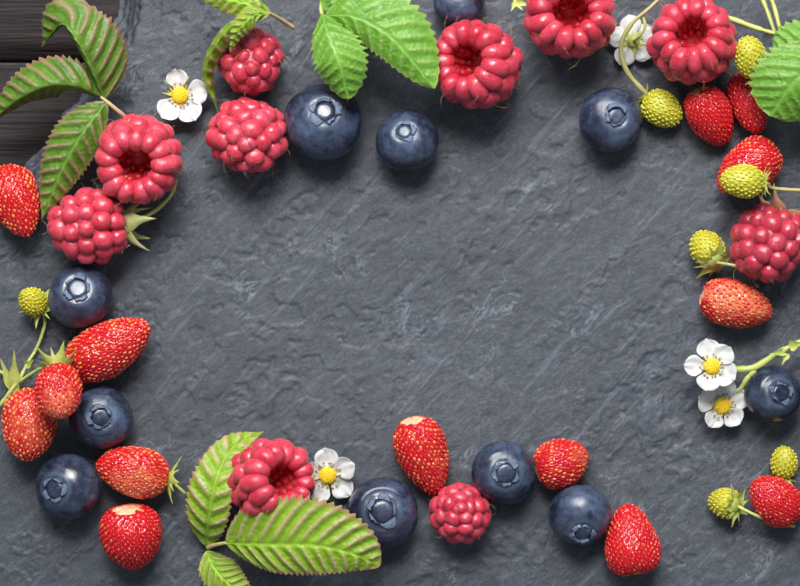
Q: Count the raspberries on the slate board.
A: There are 10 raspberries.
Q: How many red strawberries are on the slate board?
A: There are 14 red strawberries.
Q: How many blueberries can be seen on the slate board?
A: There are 11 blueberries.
